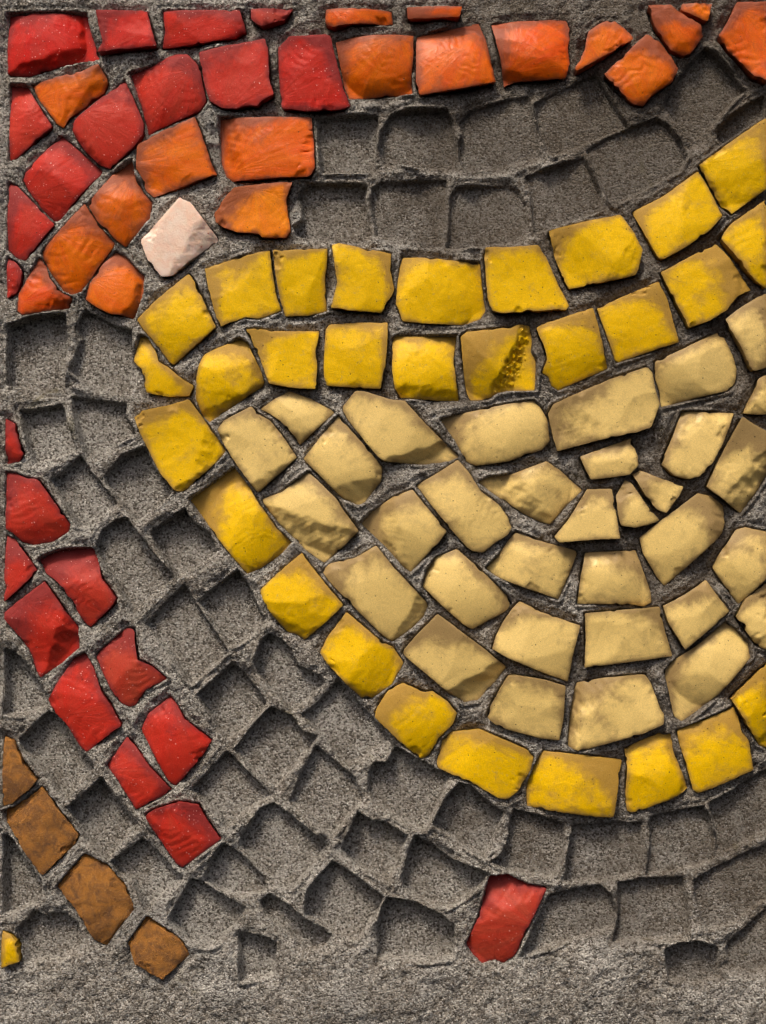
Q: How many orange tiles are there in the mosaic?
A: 18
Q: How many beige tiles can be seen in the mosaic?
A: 33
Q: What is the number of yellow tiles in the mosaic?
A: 30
